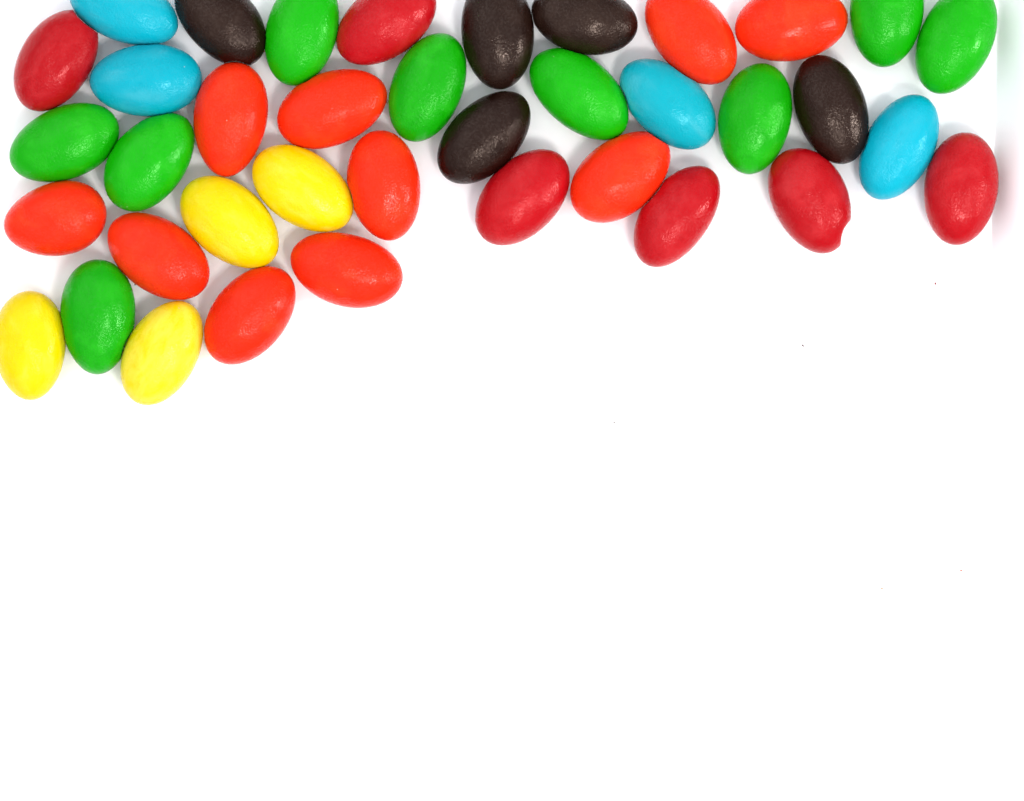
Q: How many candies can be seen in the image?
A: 38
